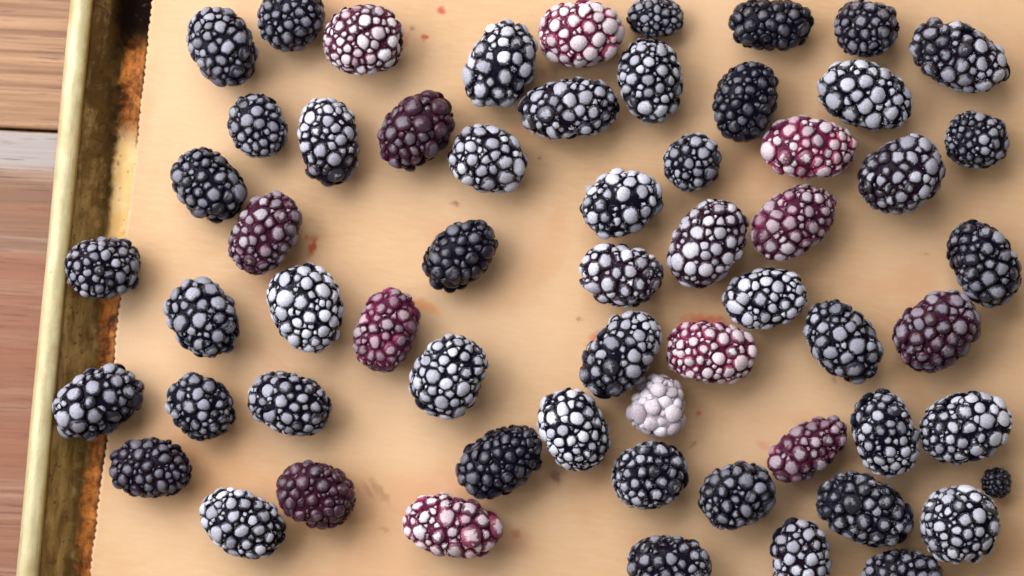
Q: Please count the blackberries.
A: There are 60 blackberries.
